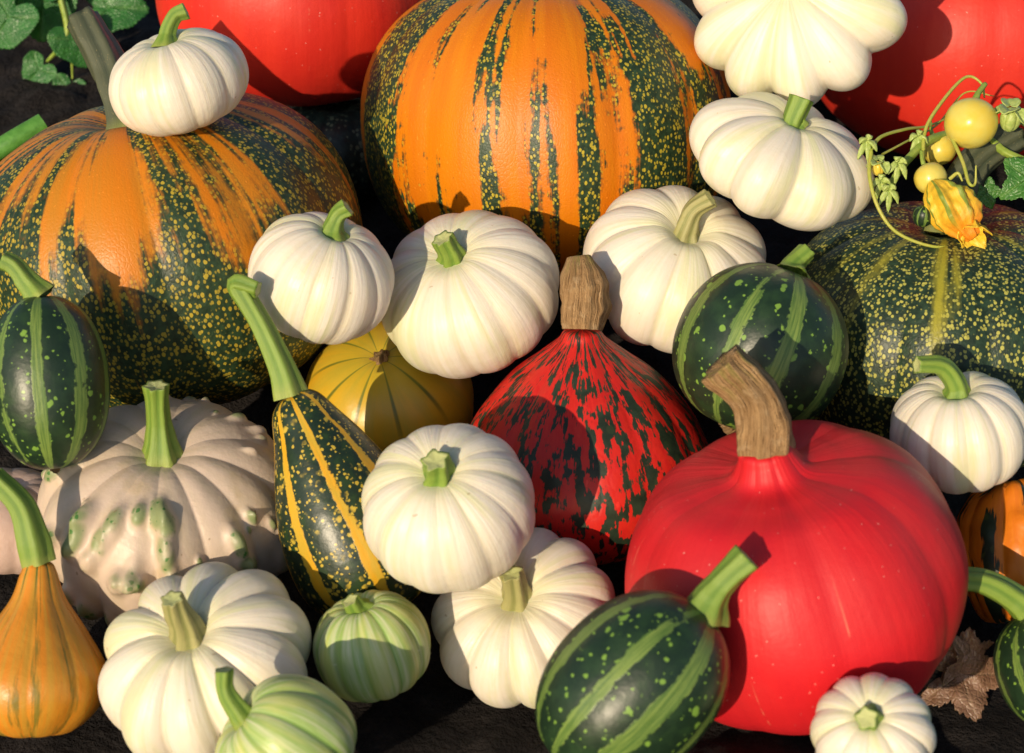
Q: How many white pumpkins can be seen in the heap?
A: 11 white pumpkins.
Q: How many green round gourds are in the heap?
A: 4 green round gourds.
